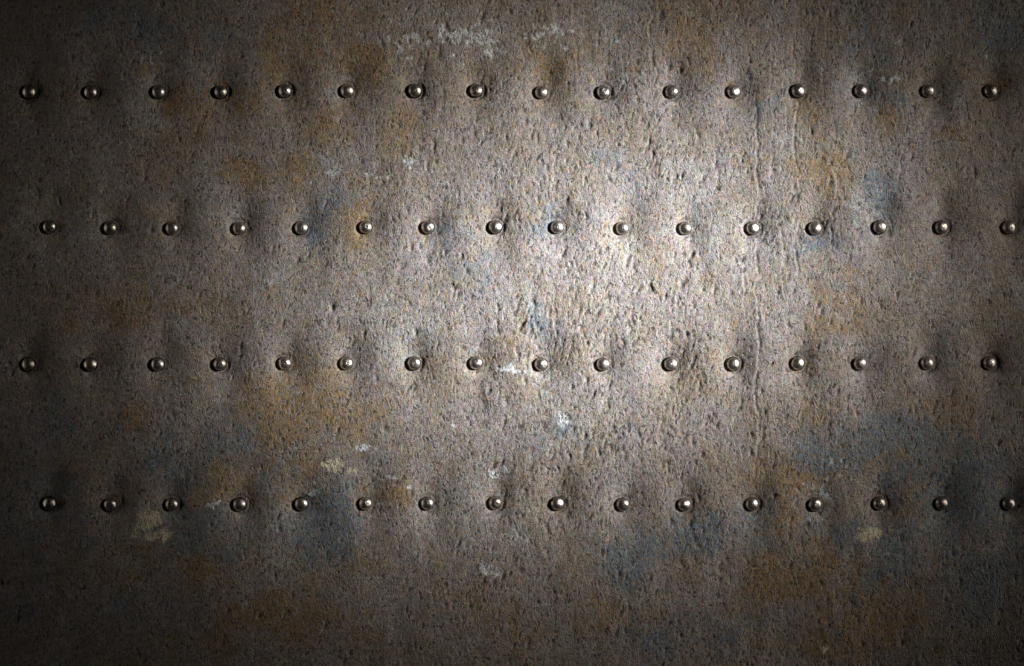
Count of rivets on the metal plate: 64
